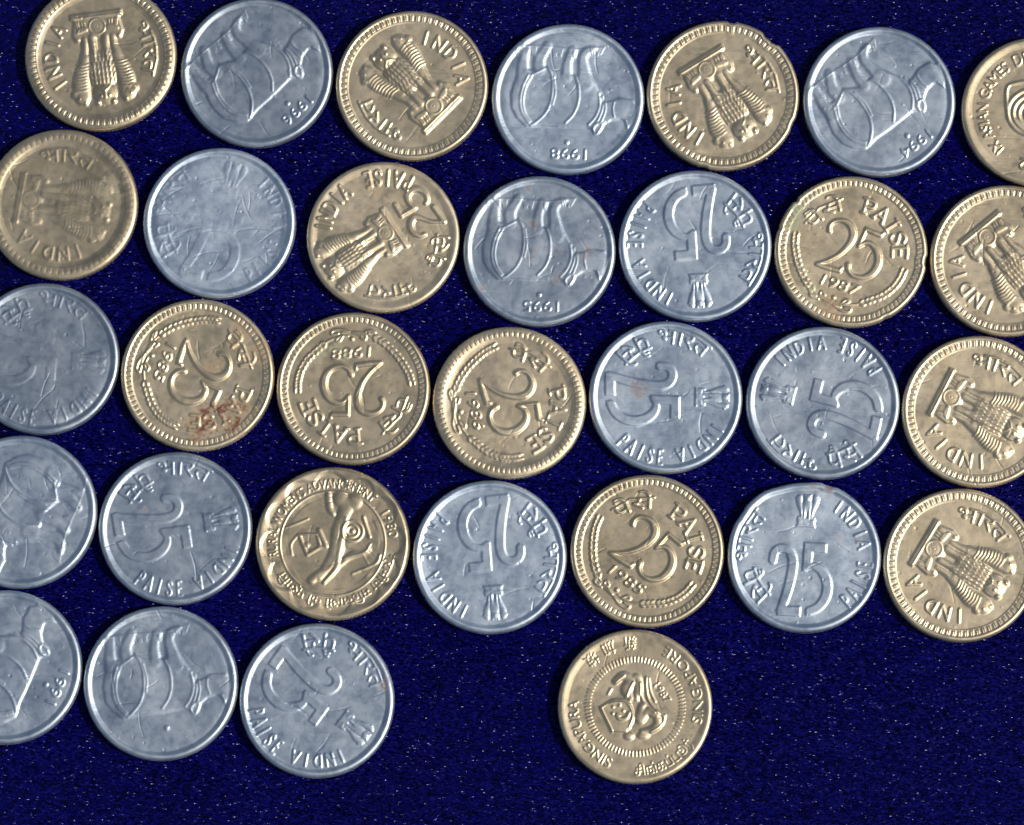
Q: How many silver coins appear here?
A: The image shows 16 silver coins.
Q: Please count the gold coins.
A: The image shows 16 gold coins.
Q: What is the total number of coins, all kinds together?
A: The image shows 32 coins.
